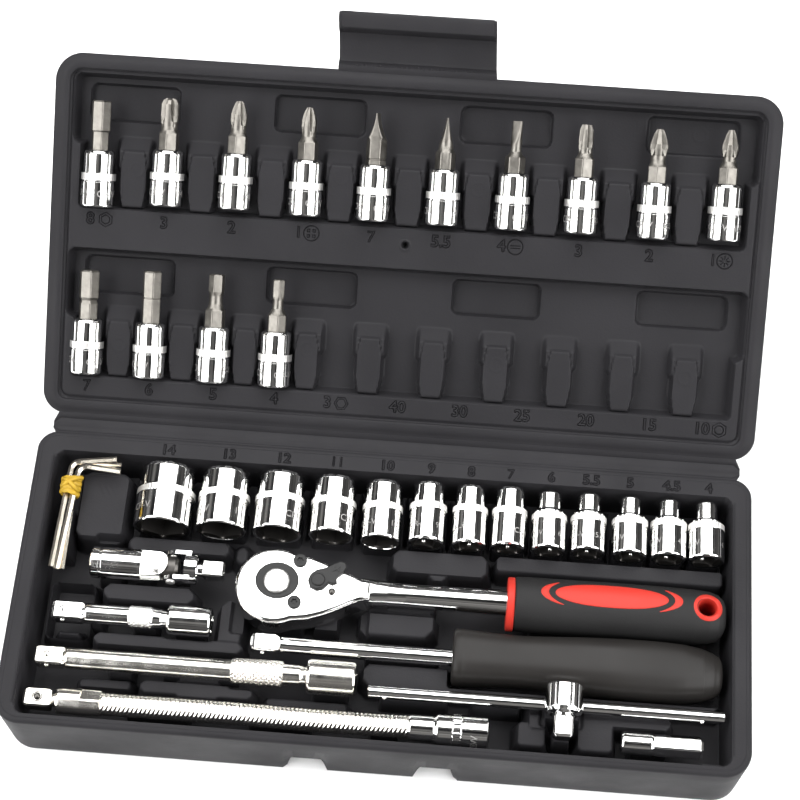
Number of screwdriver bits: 14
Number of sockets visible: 13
